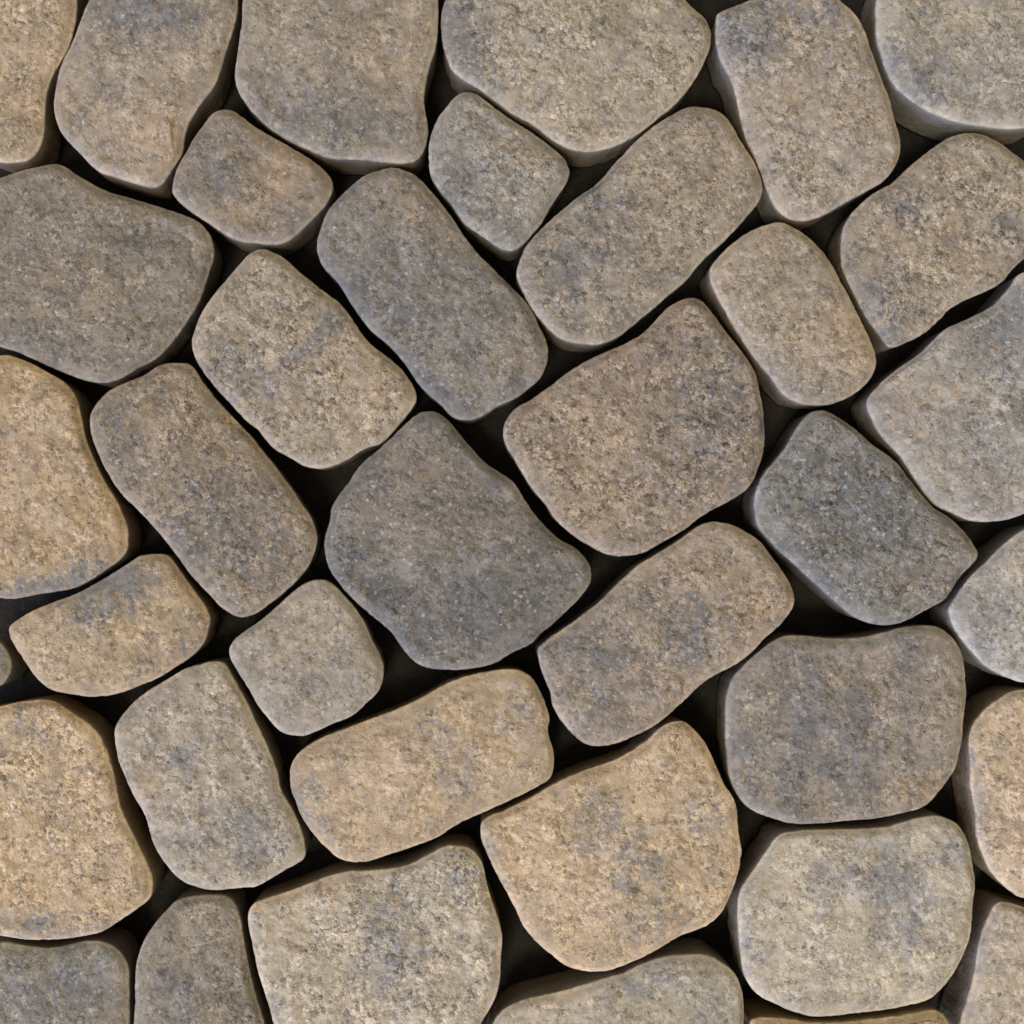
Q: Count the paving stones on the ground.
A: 38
